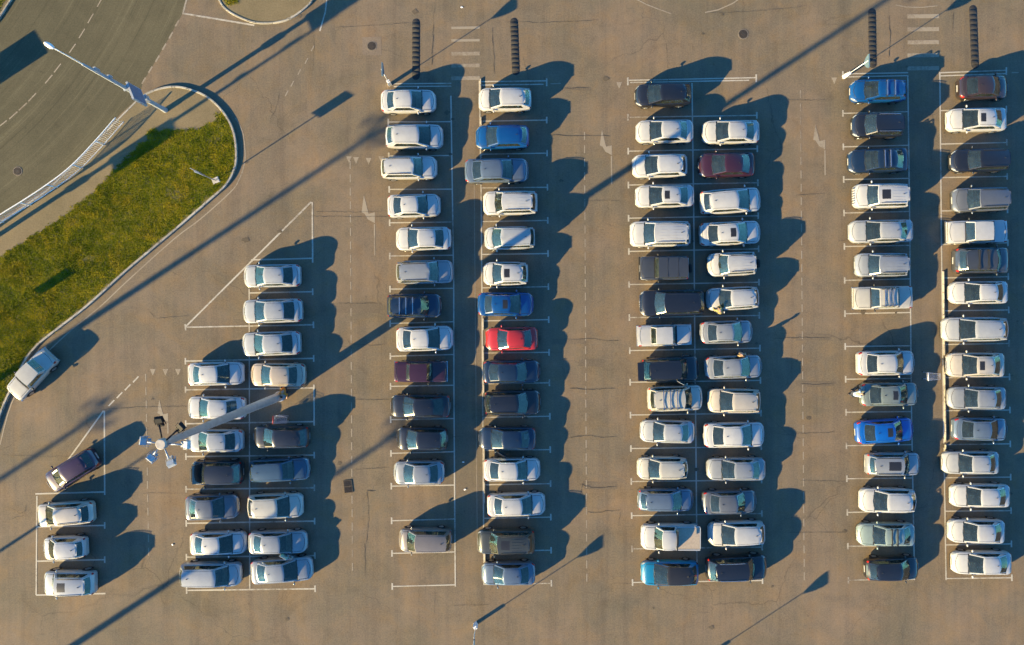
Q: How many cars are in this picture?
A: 107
